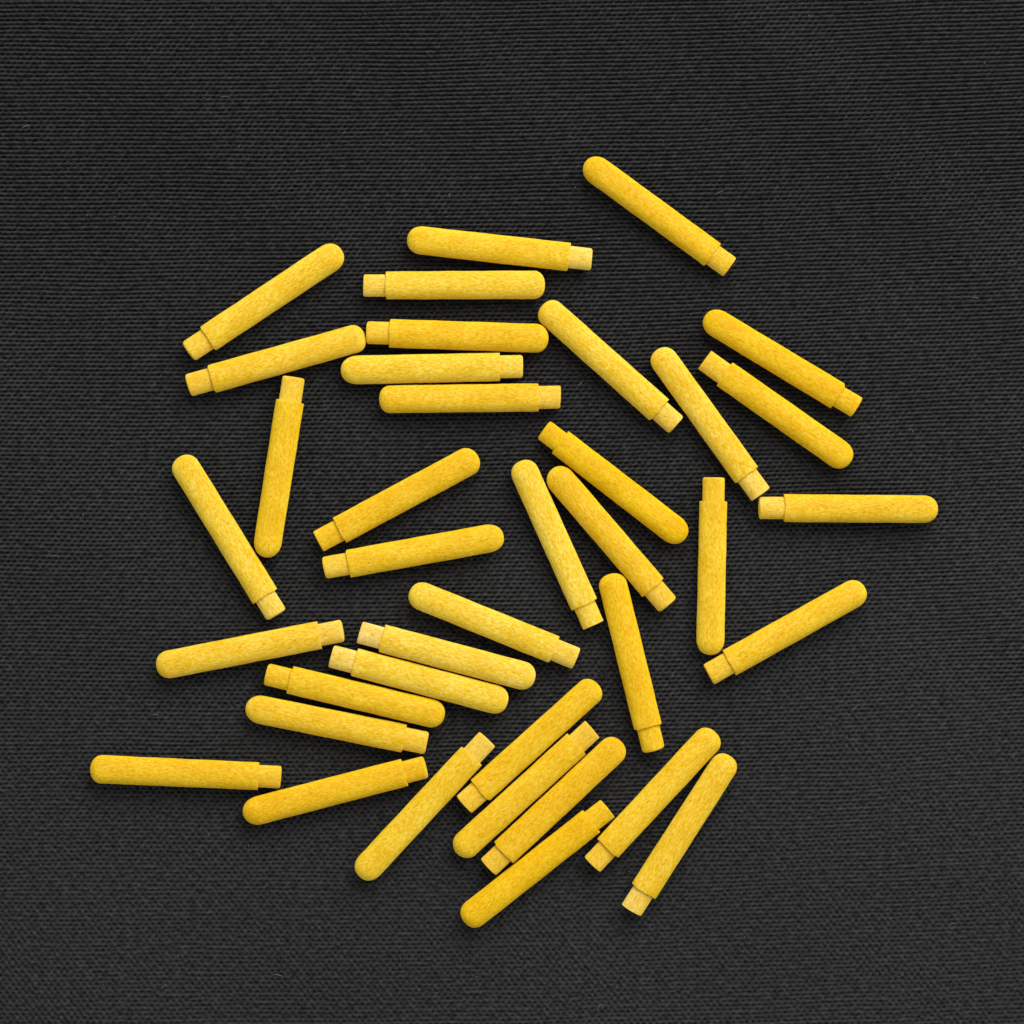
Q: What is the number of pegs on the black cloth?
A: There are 38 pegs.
